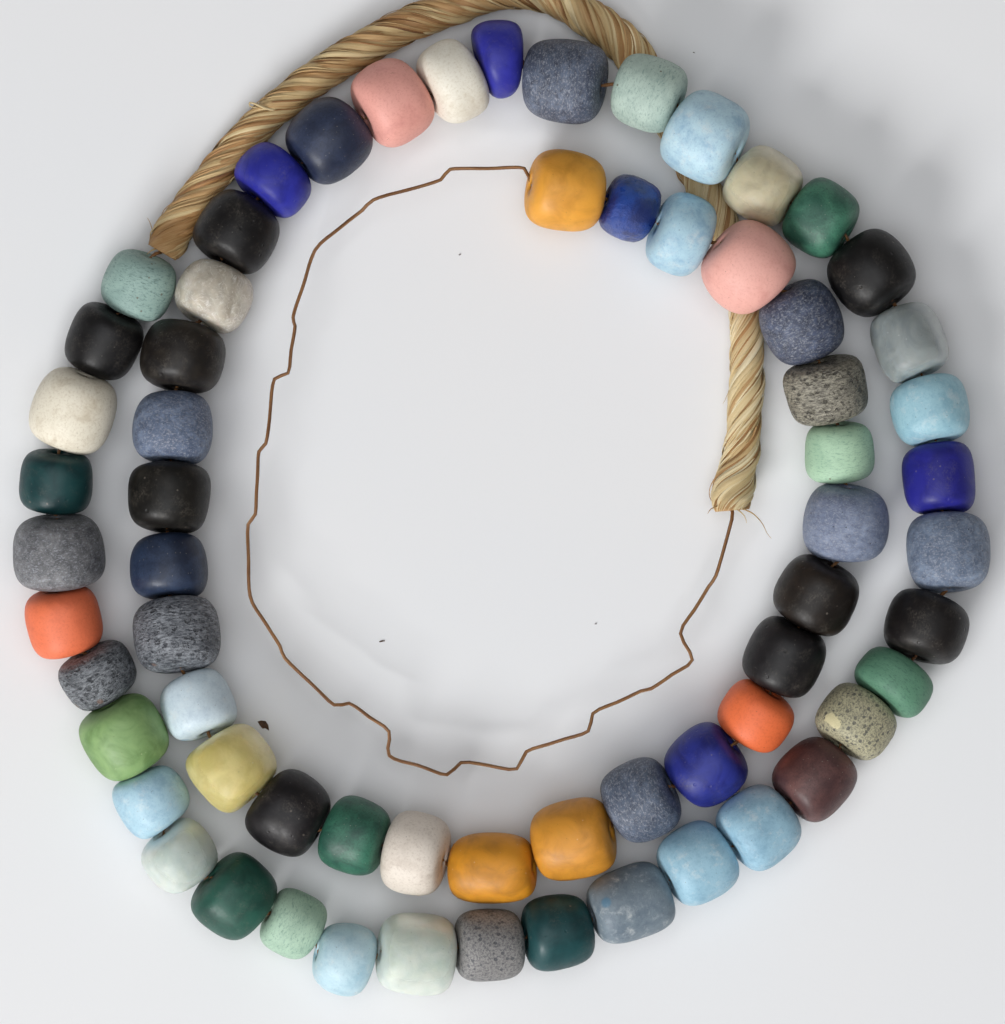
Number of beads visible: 65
